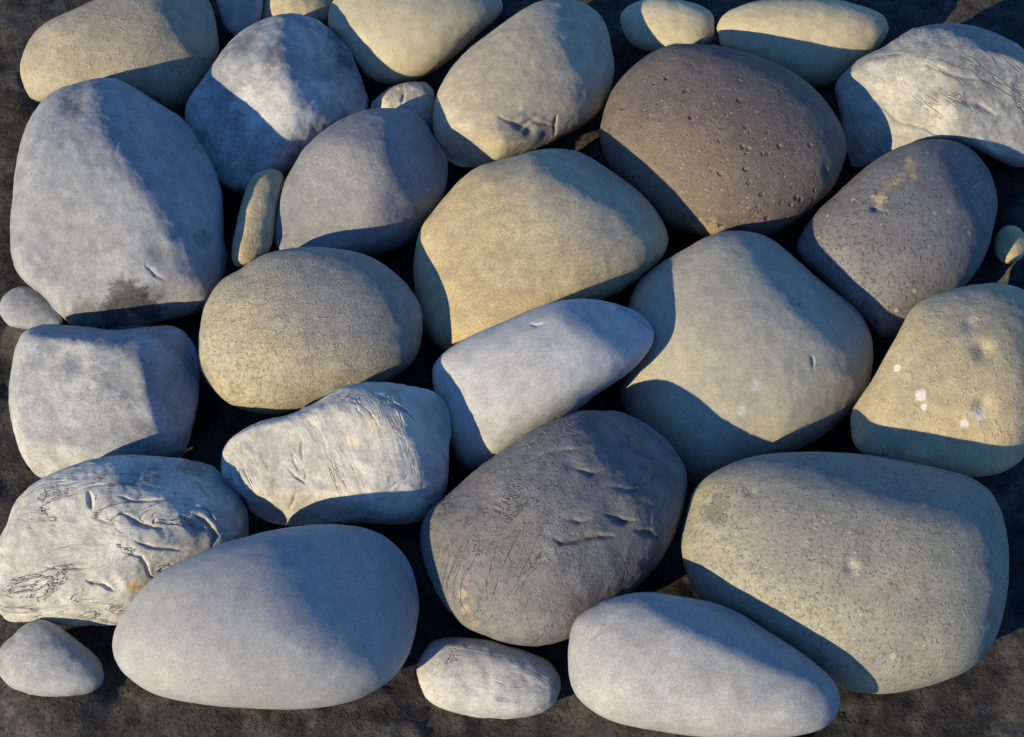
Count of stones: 31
